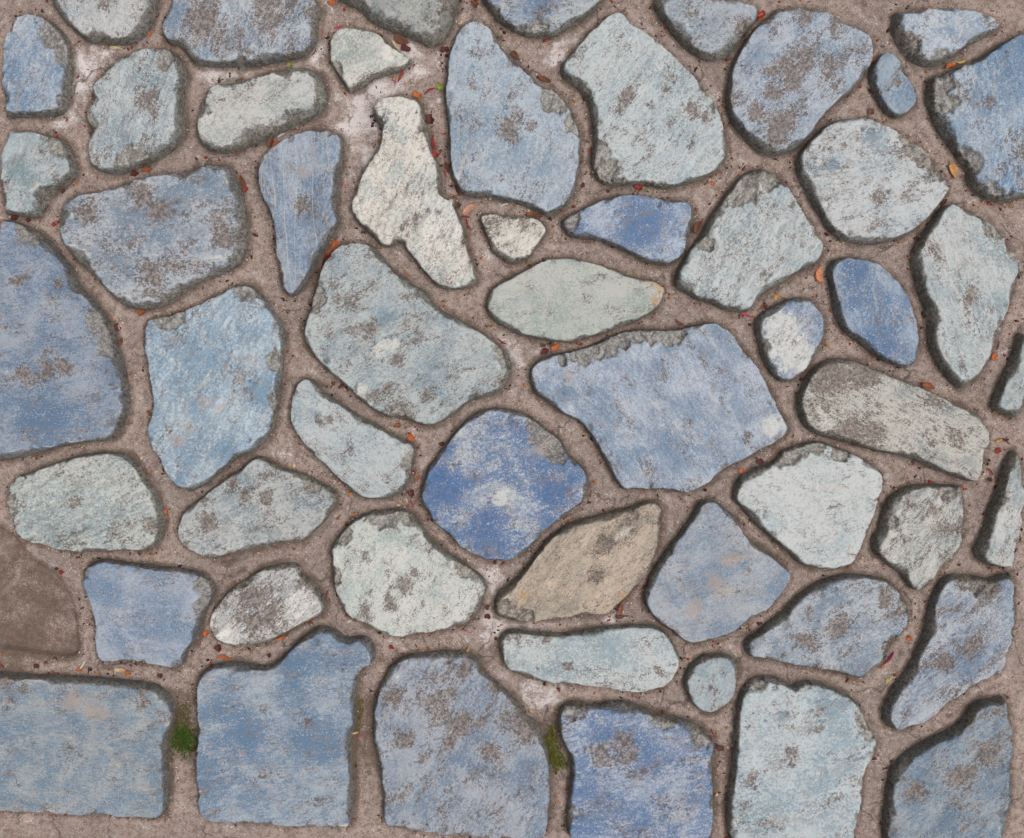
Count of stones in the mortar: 55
